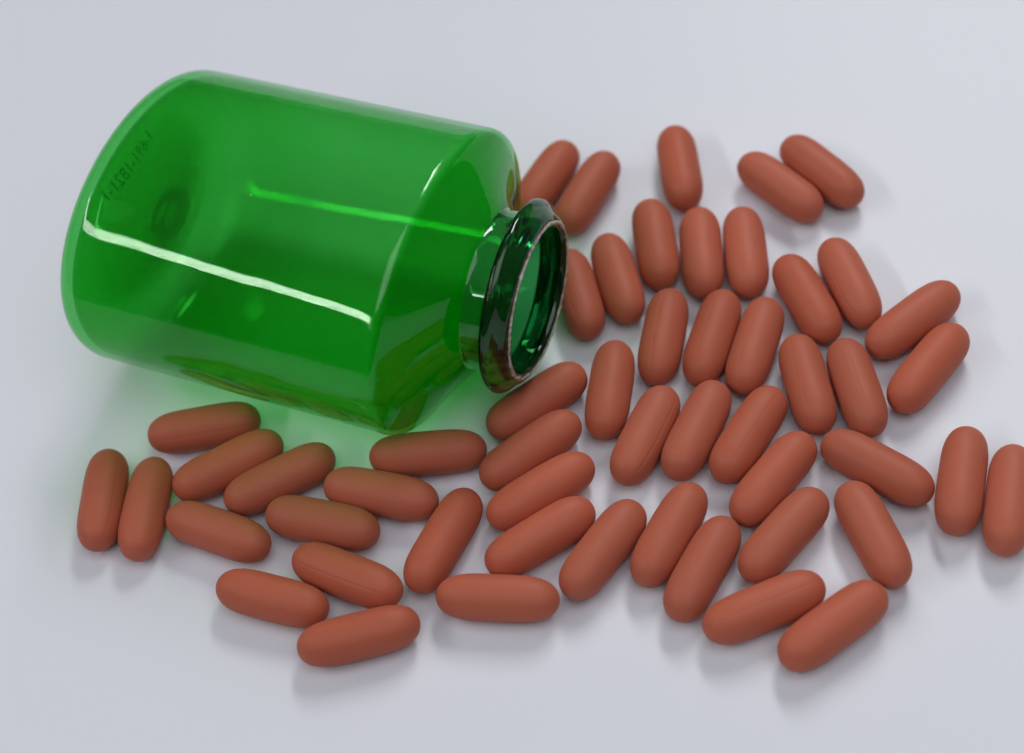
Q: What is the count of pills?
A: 52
